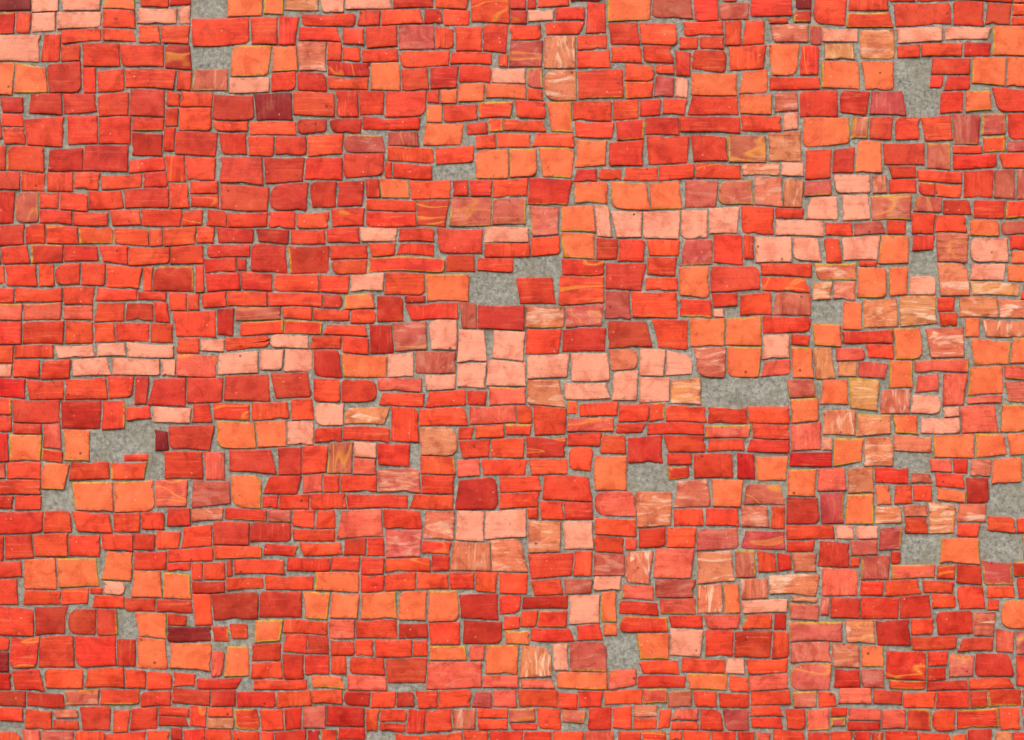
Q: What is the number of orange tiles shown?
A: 112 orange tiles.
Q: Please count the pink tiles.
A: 84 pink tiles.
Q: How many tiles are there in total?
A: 196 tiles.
